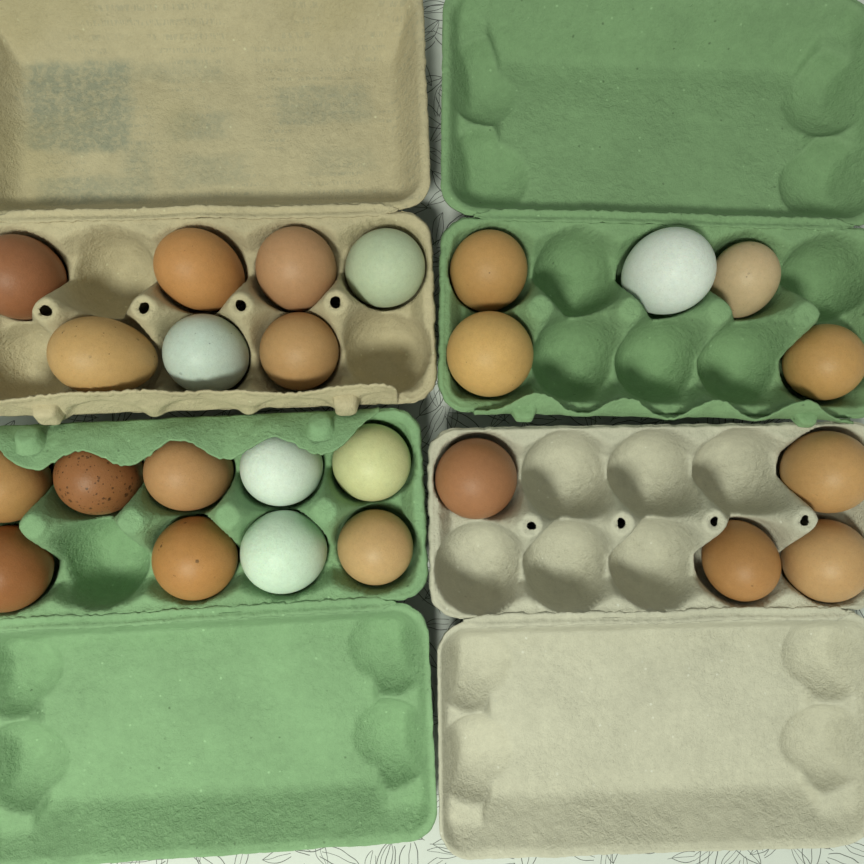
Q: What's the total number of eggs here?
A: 25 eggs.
